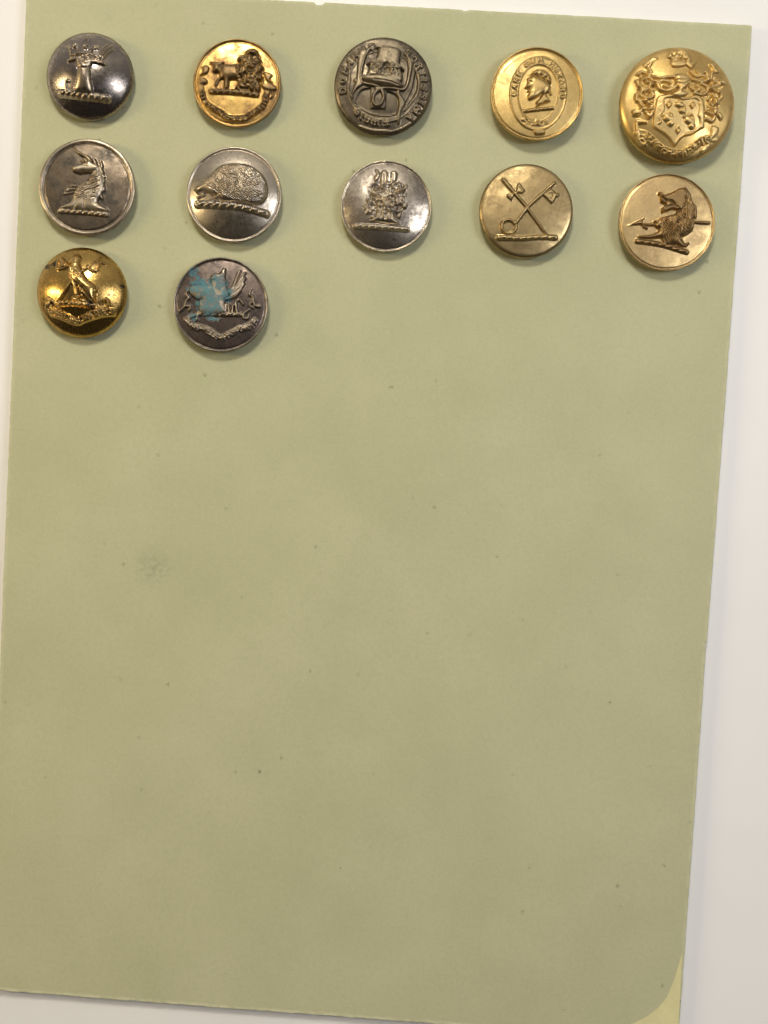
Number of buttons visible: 12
